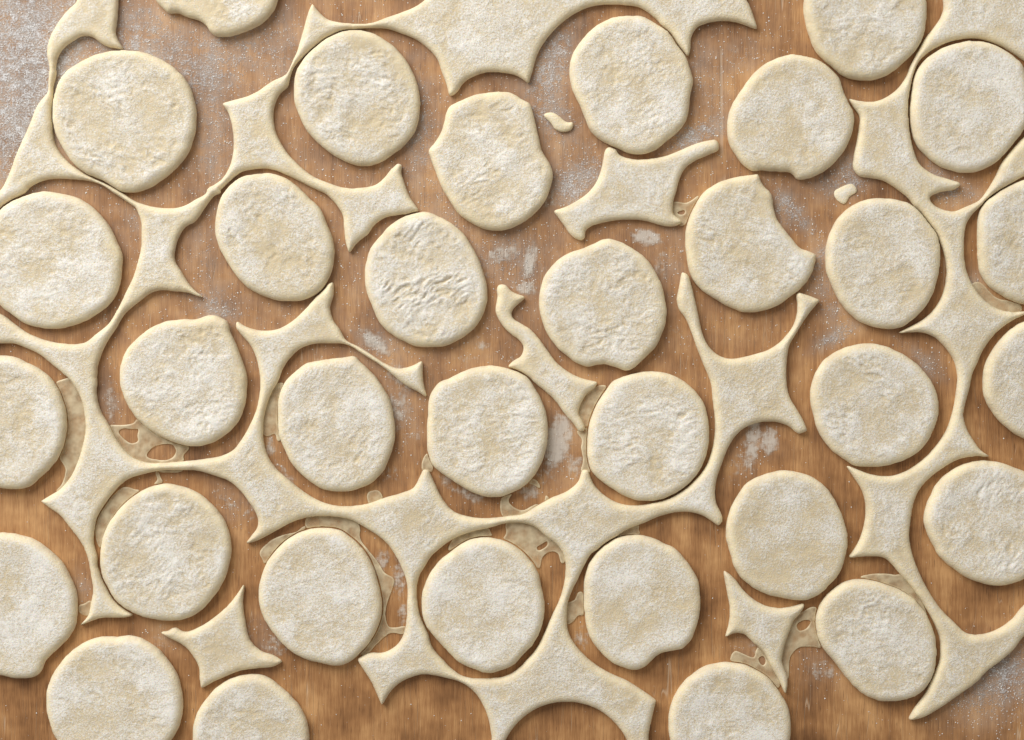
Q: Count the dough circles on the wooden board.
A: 33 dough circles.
